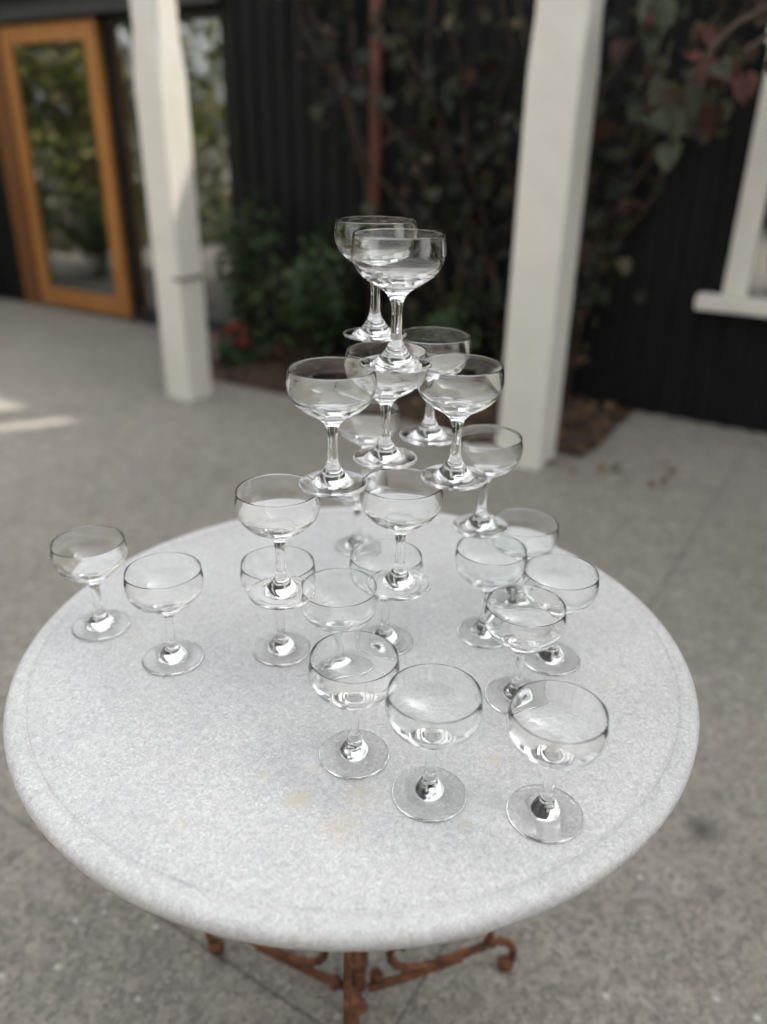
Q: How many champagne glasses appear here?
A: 23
